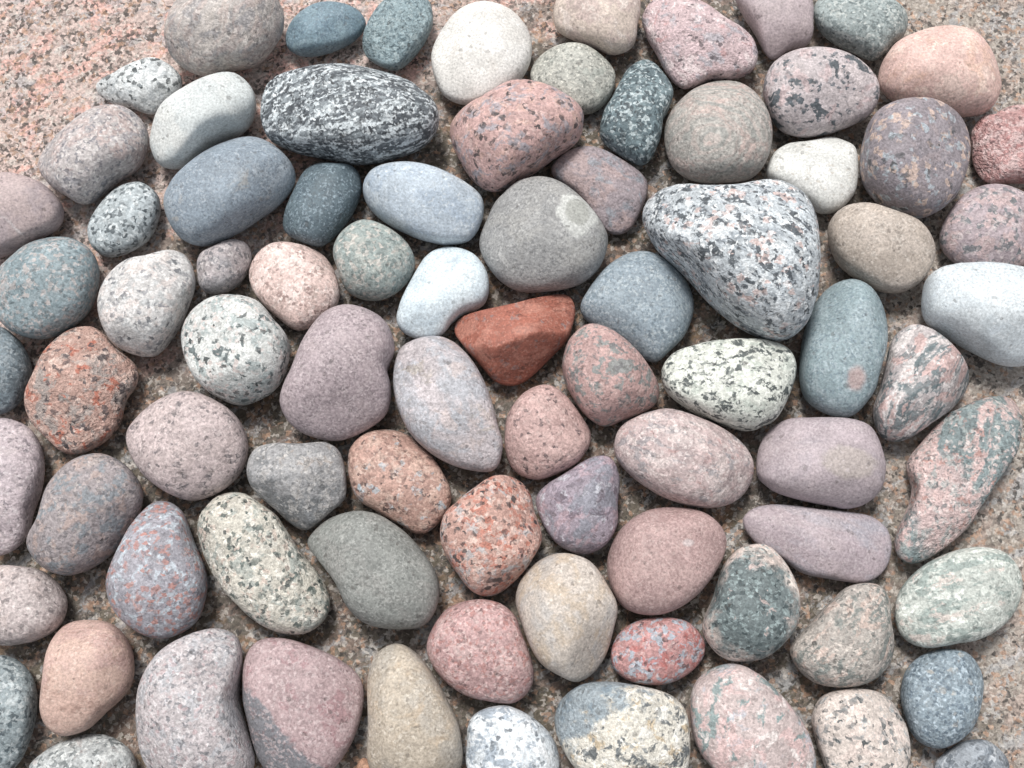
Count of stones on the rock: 85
